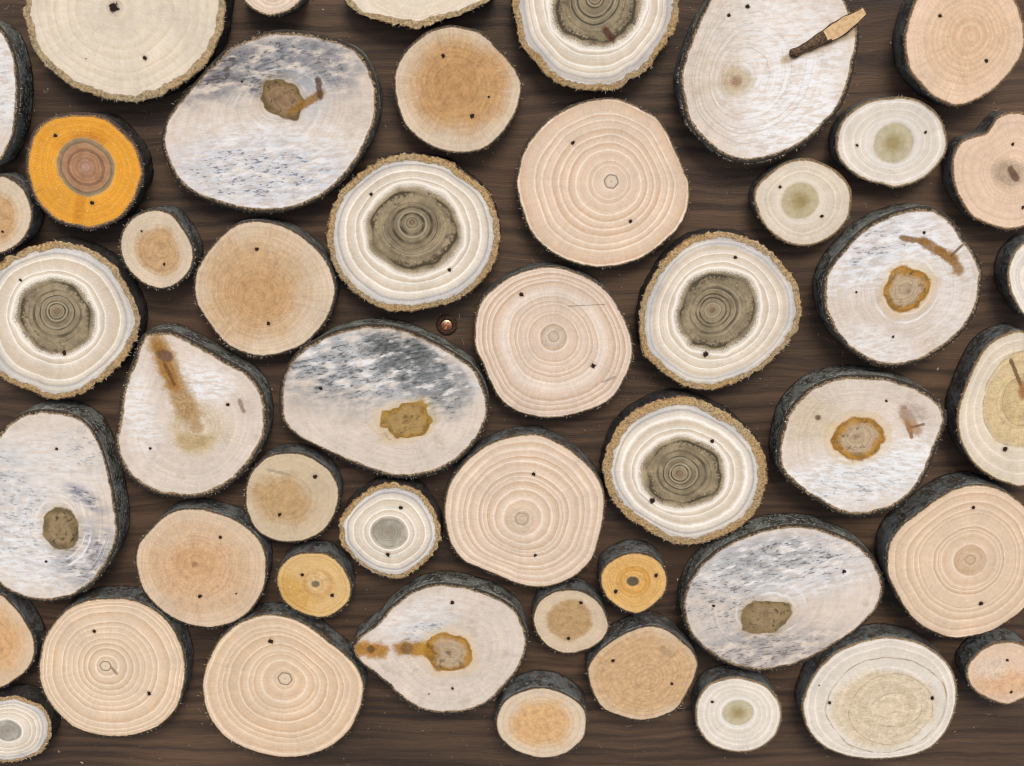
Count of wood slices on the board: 48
